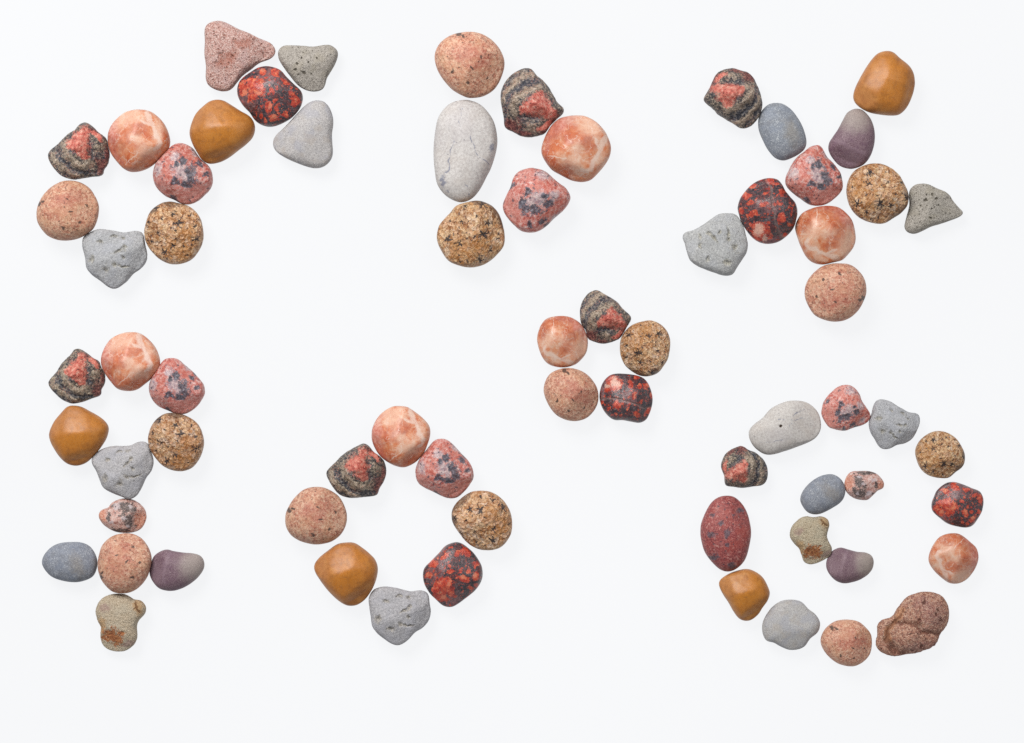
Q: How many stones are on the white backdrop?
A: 68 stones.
